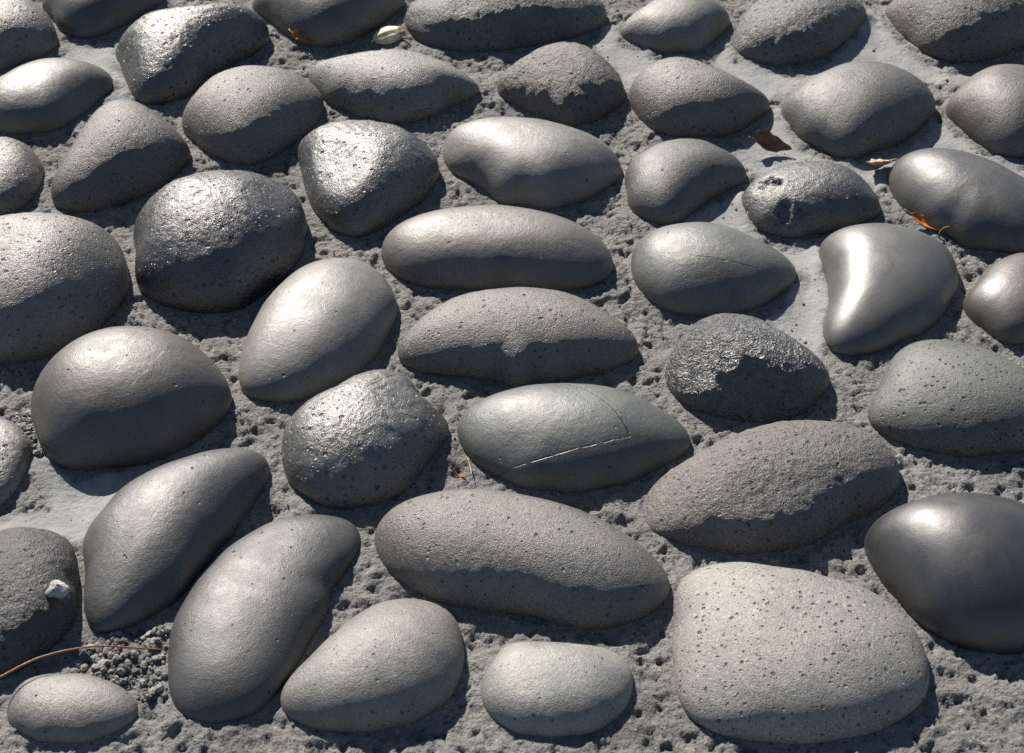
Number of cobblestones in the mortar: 46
